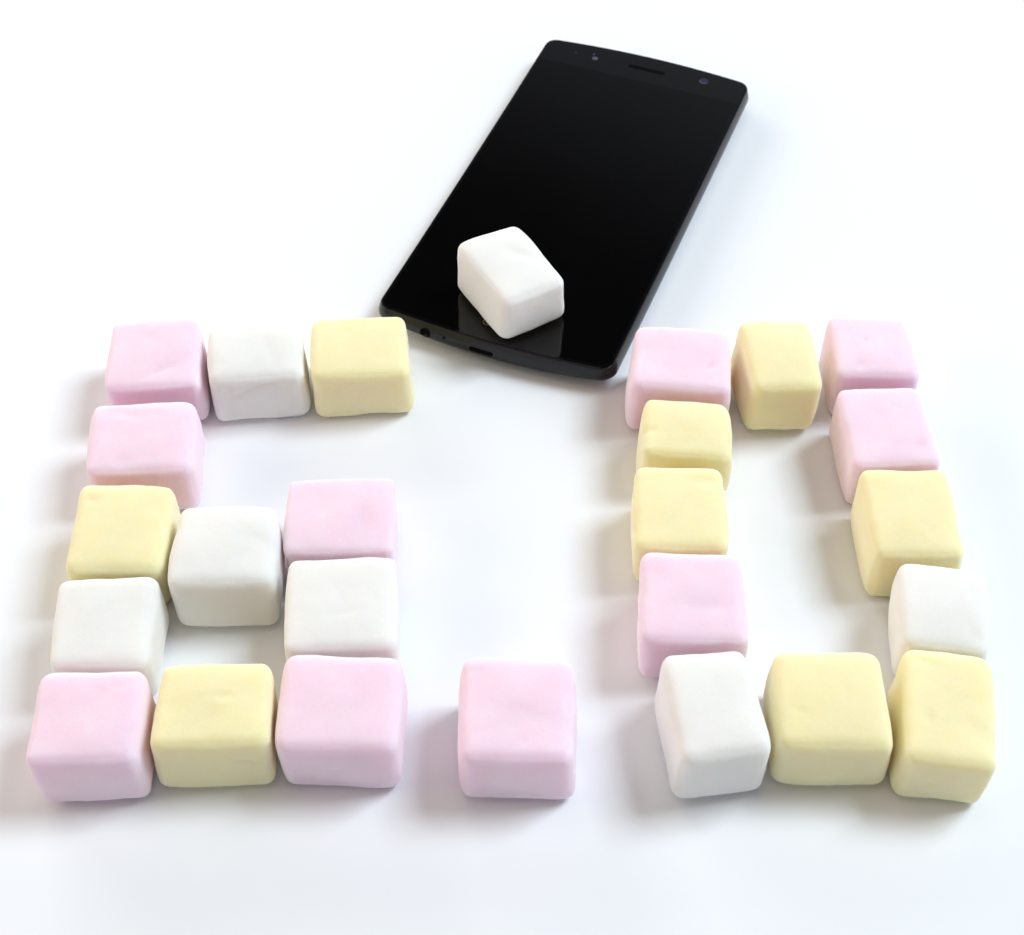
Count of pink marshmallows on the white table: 10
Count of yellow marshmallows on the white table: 9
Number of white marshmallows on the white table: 7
